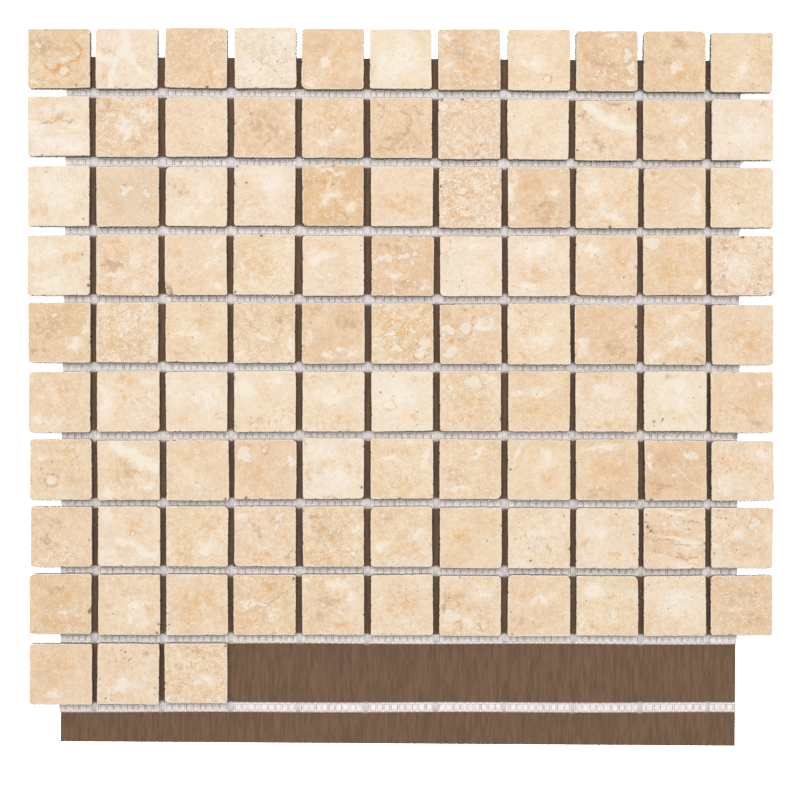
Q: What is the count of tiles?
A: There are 102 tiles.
